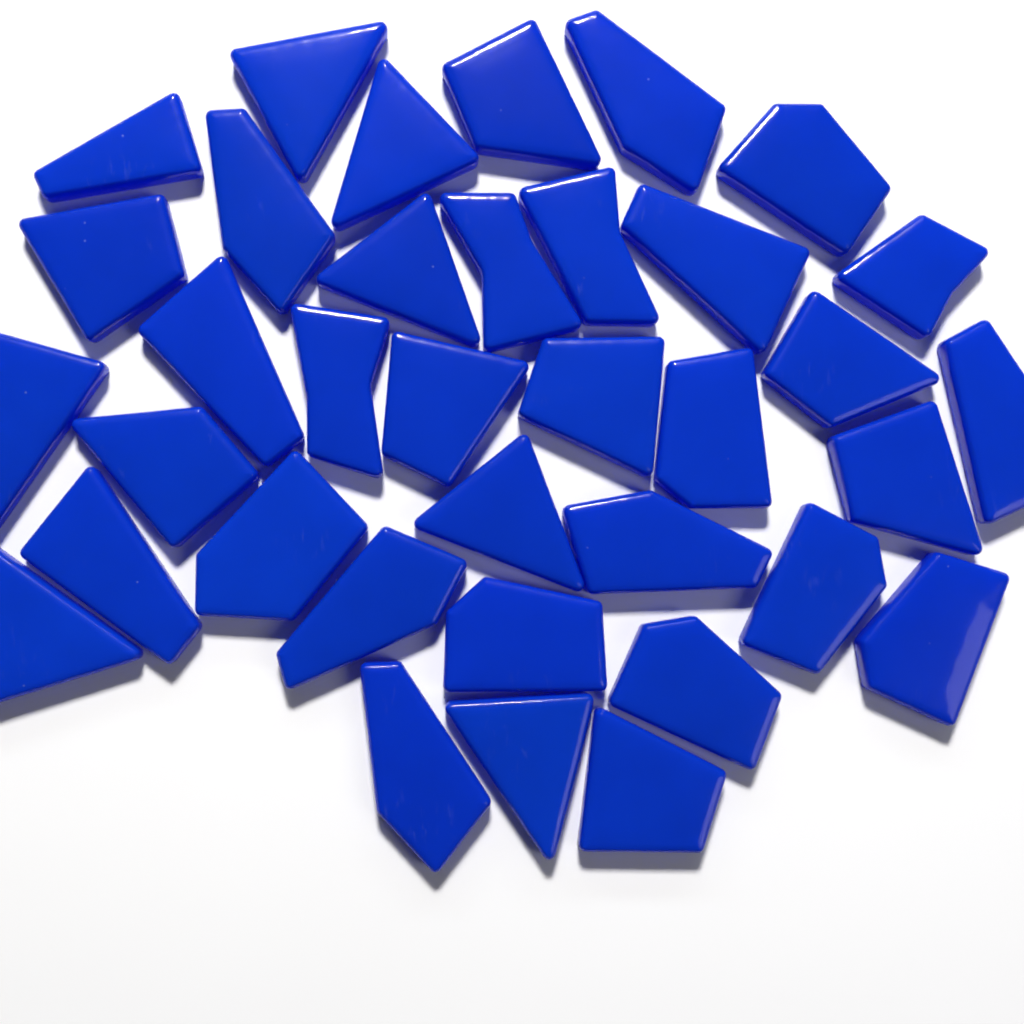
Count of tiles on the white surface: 36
